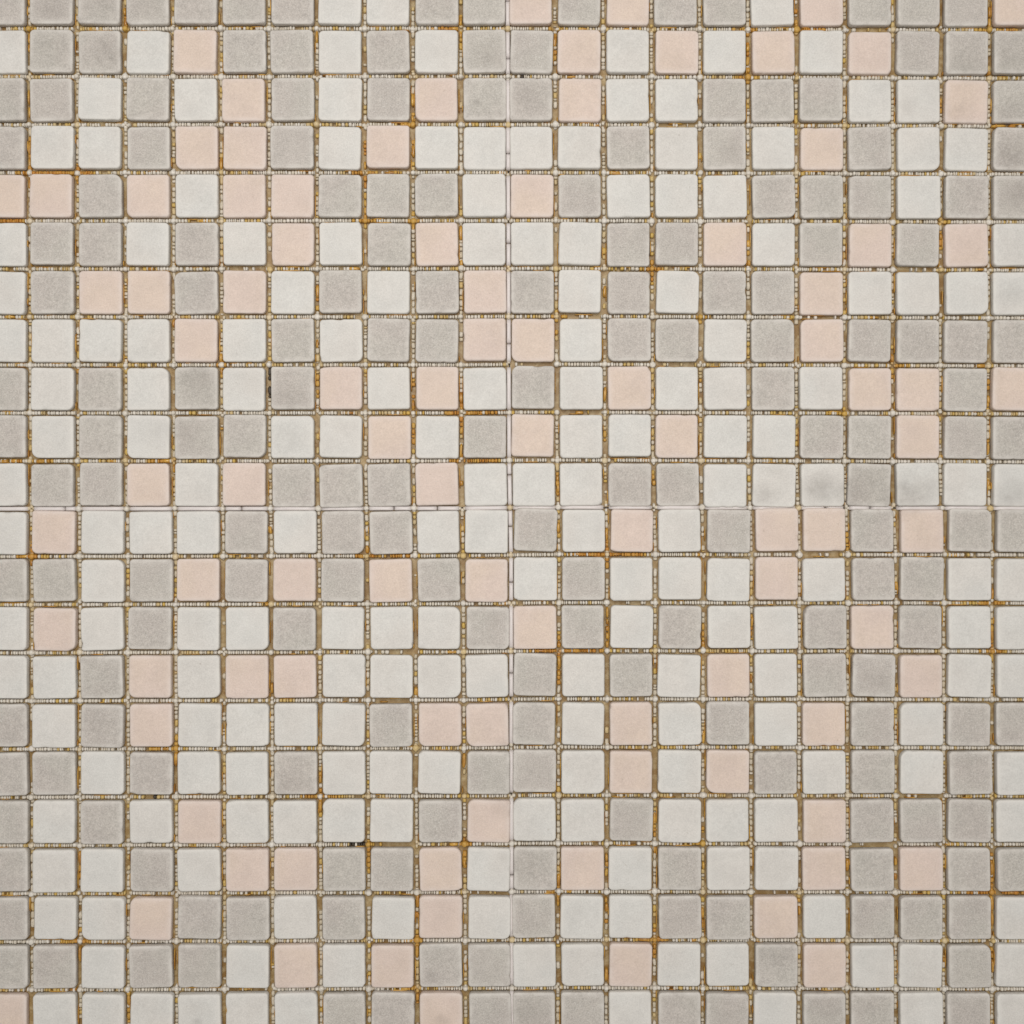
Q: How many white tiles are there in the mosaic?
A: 198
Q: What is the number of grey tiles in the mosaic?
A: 193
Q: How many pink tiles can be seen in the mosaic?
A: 93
